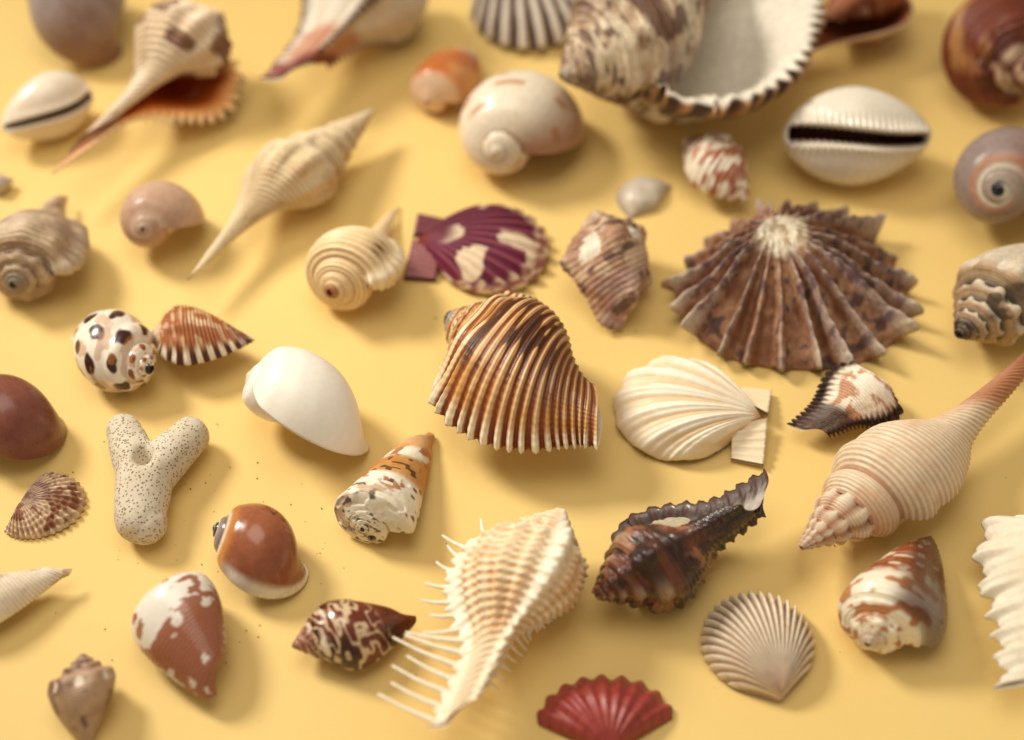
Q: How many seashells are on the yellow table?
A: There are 44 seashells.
